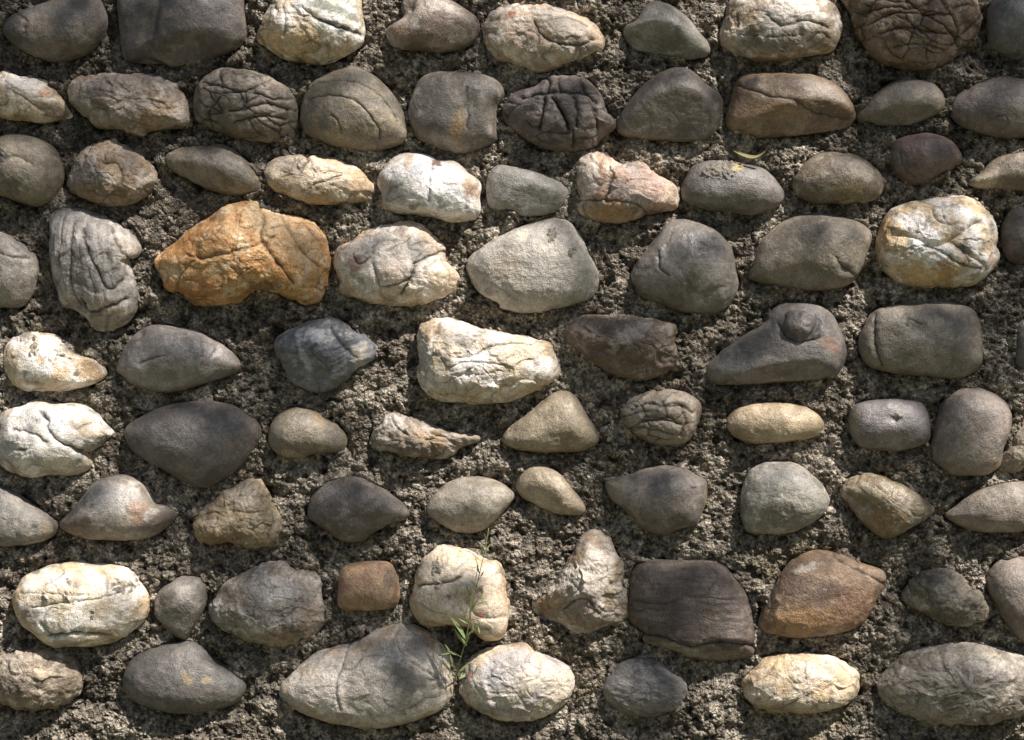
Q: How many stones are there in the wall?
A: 84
